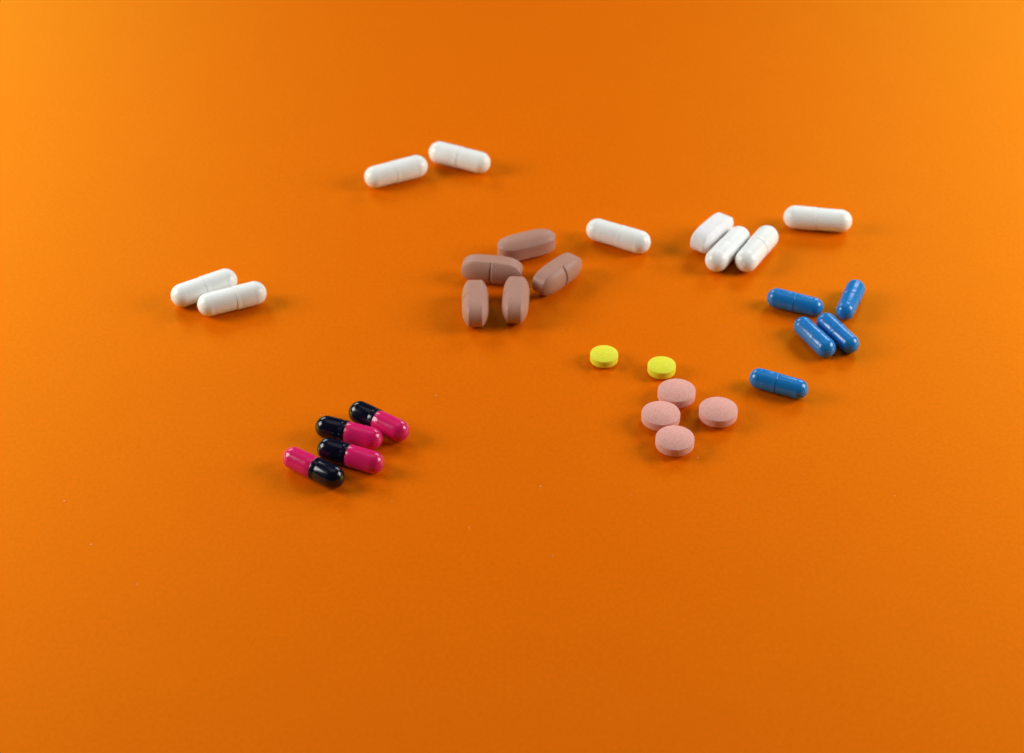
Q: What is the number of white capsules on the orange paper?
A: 8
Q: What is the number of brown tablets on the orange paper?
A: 5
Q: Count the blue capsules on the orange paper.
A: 5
